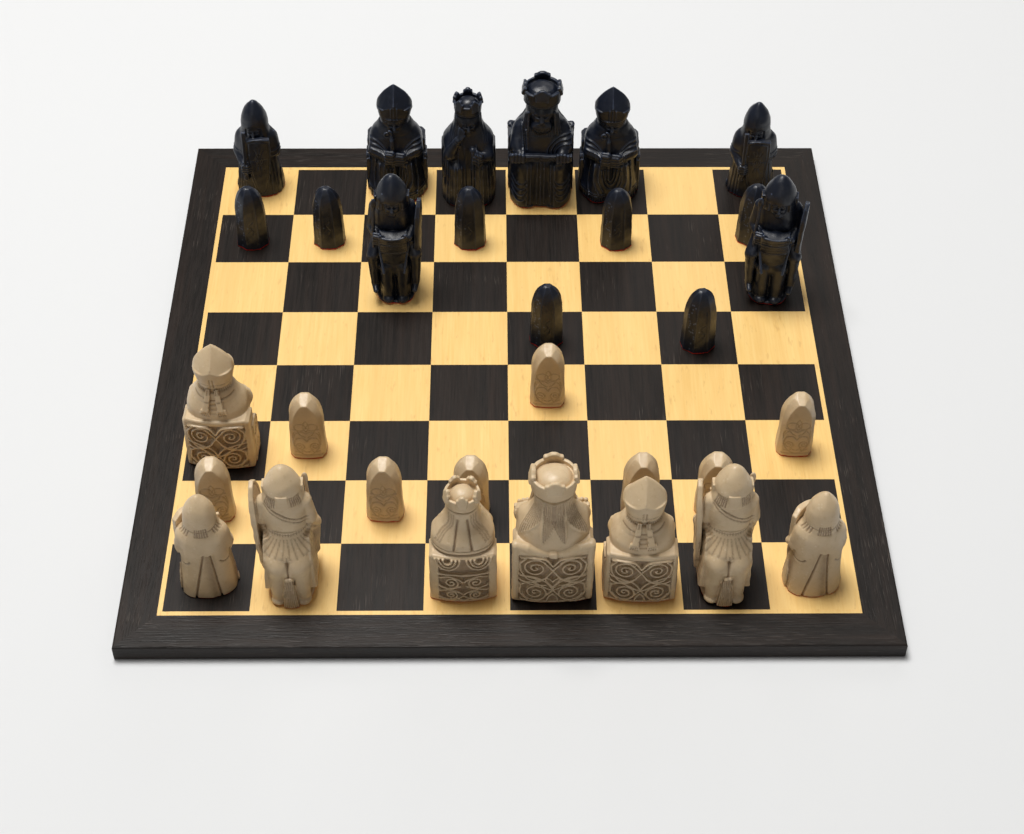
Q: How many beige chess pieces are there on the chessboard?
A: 16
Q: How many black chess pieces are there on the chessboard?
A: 15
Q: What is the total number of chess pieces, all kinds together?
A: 31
